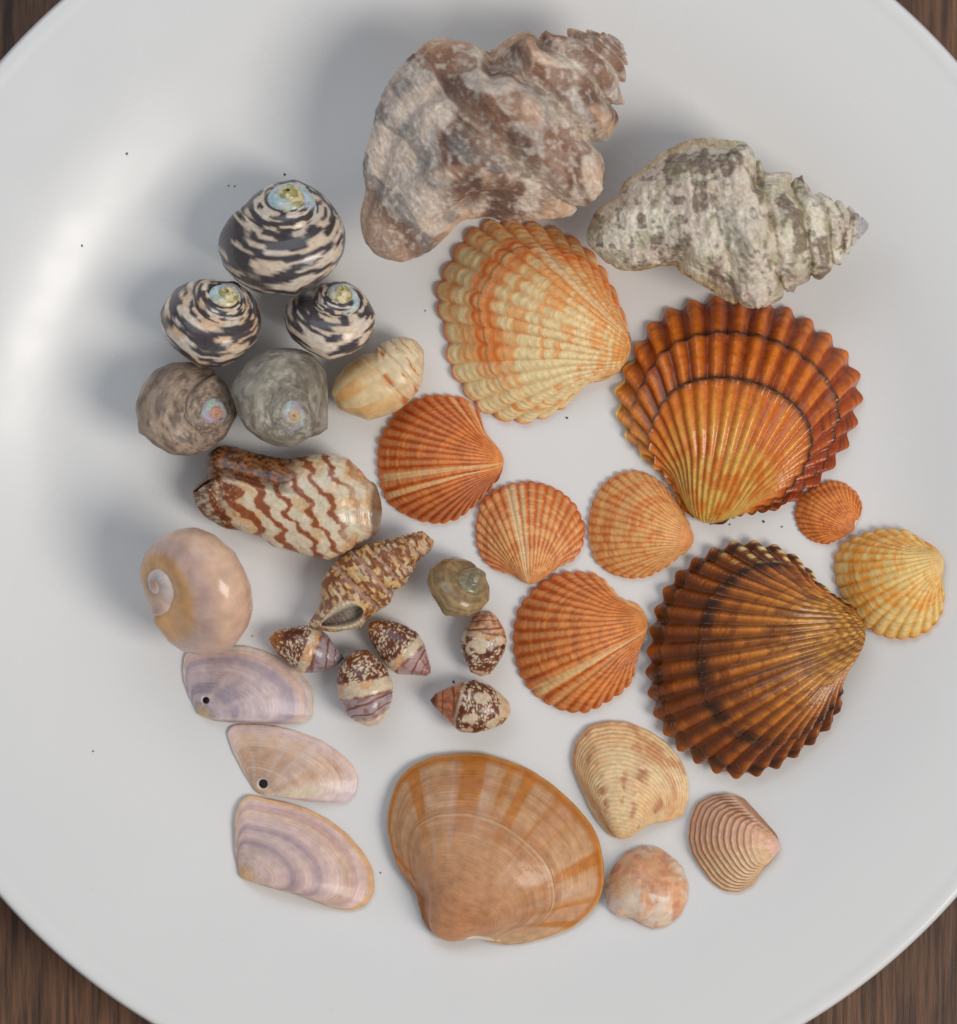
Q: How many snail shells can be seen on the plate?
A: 17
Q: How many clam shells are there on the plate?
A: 16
